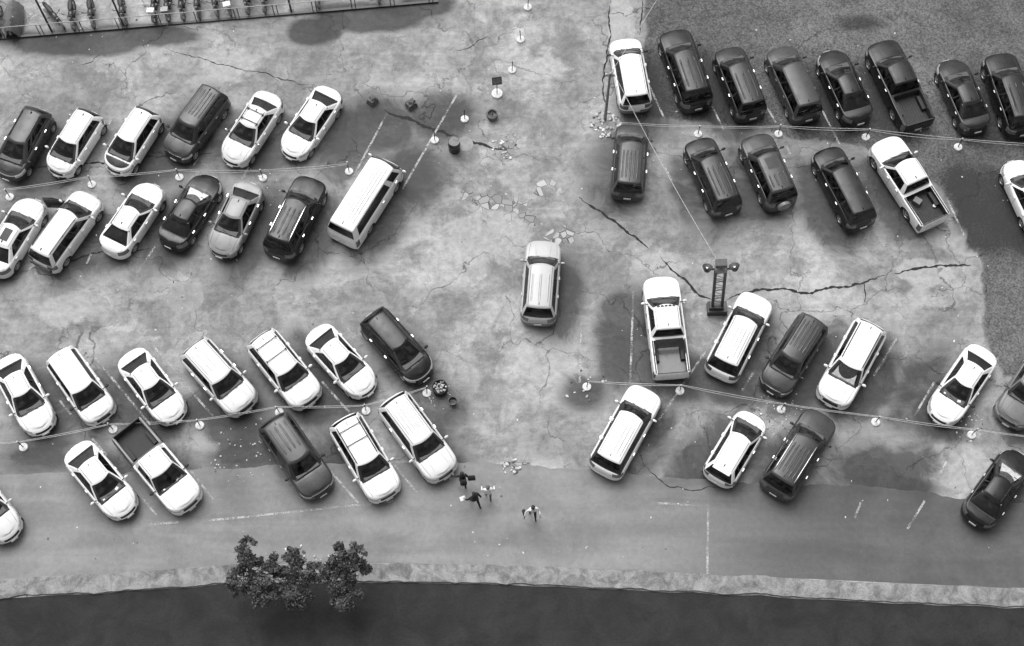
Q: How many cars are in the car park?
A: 51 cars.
